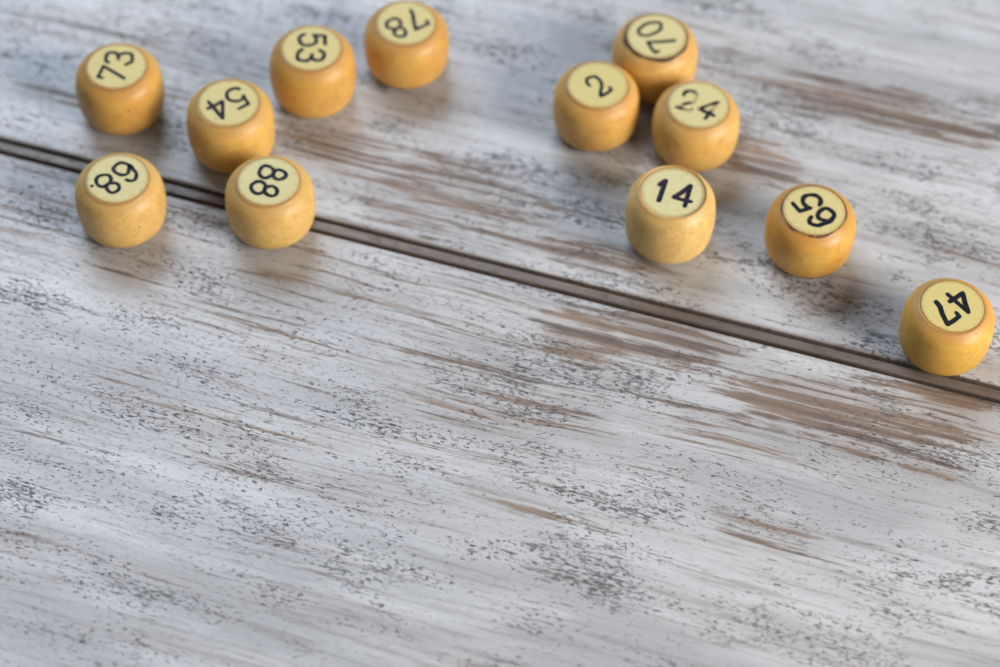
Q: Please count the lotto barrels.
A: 12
